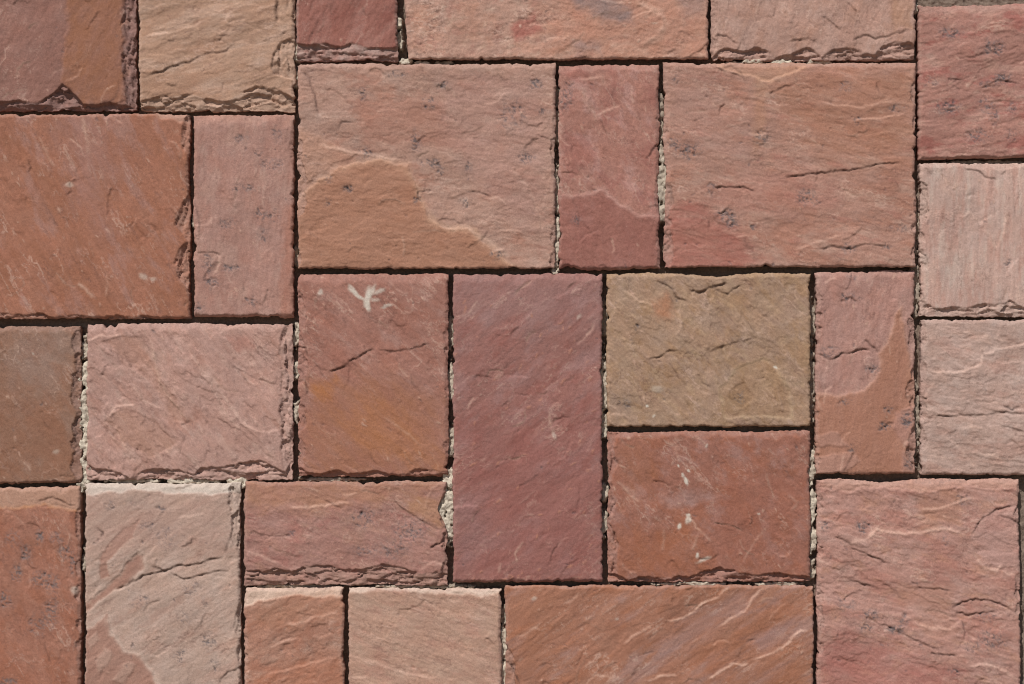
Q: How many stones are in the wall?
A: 27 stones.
